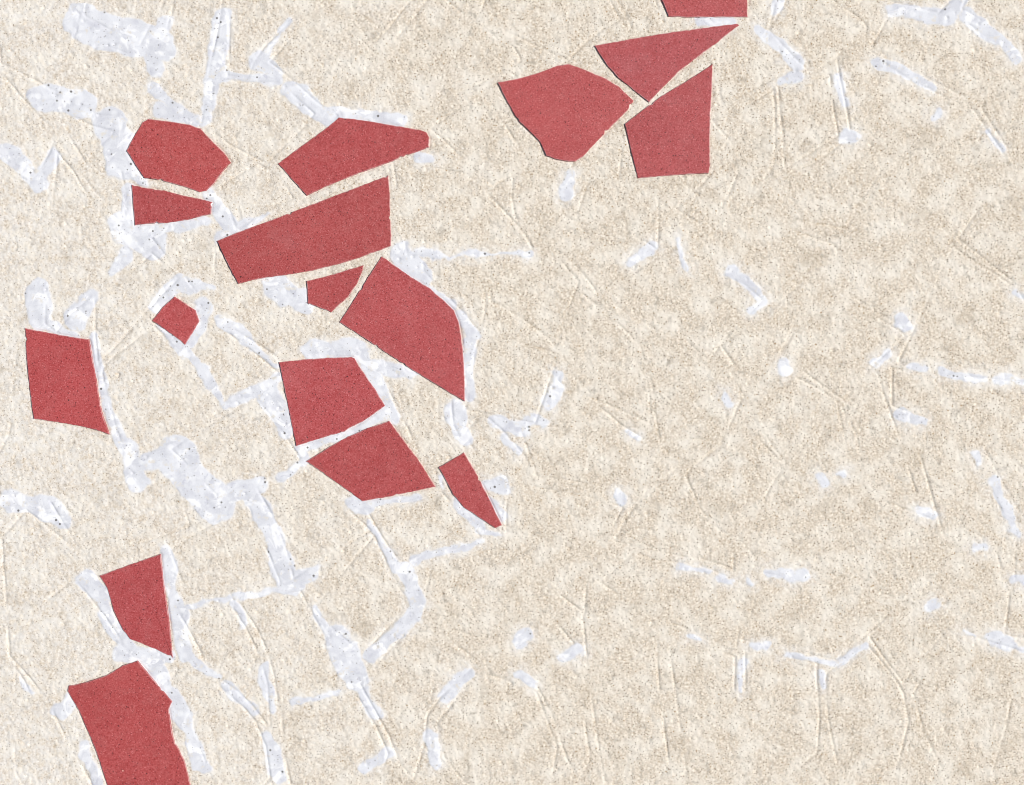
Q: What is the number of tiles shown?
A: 17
